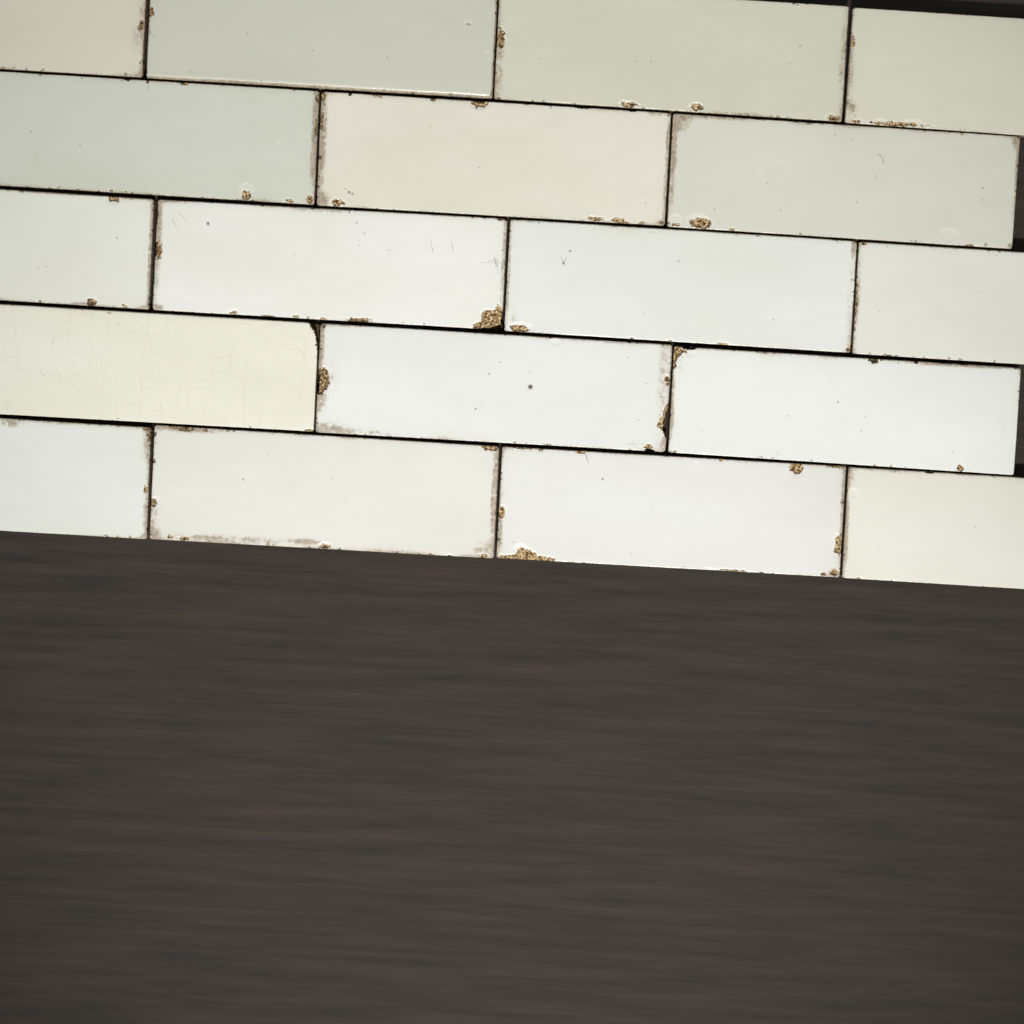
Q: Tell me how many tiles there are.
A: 18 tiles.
